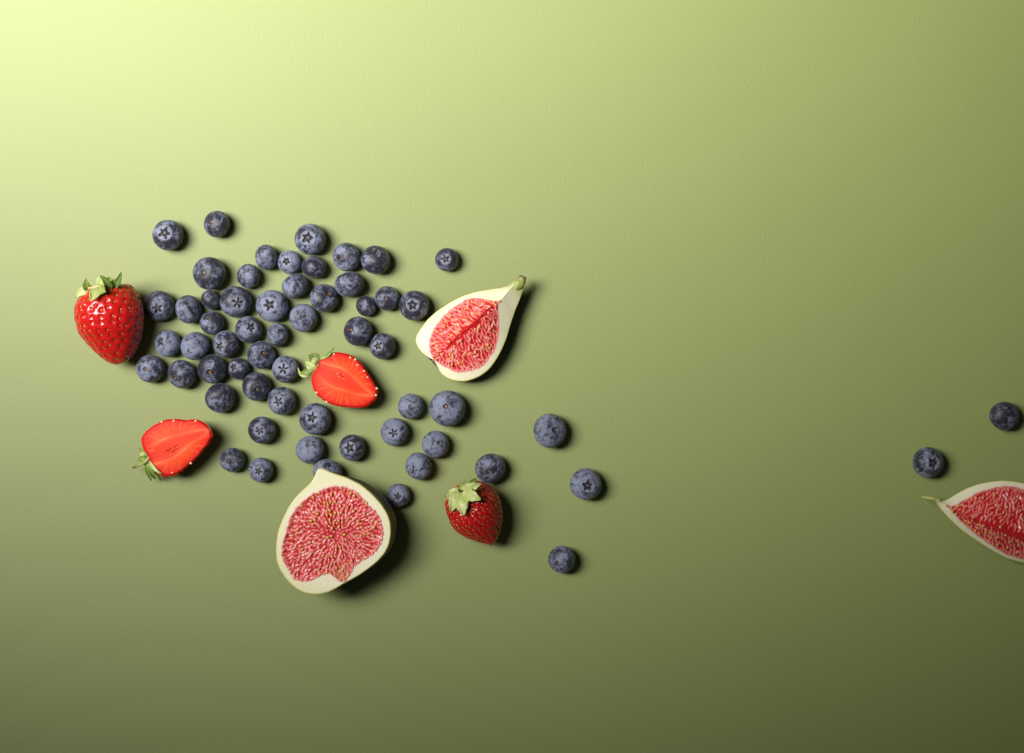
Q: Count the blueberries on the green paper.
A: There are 59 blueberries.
